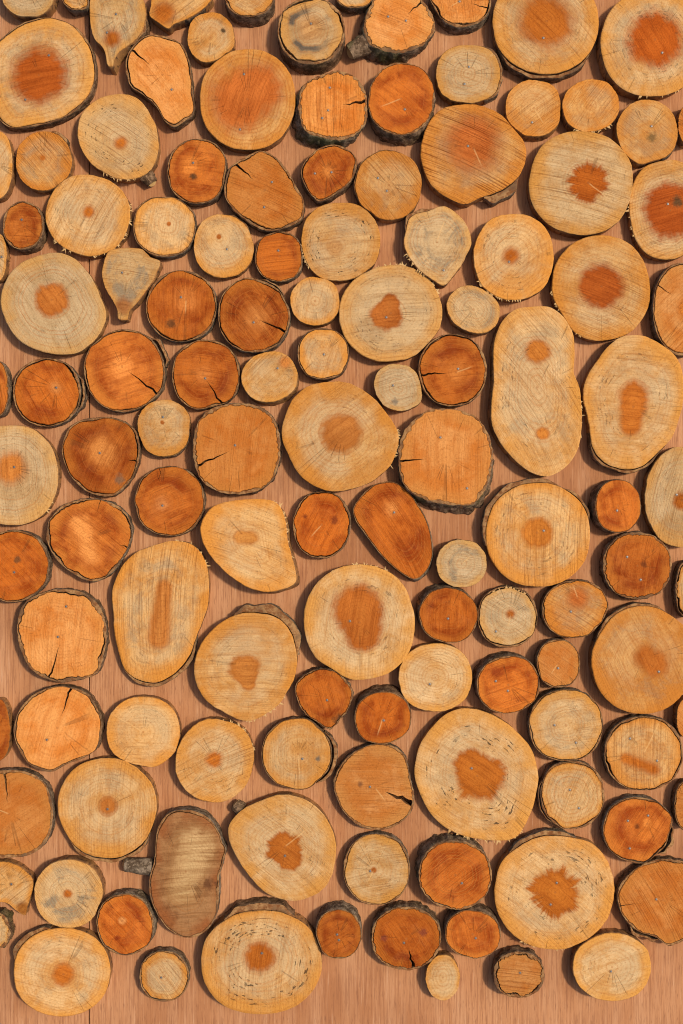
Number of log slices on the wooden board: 125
